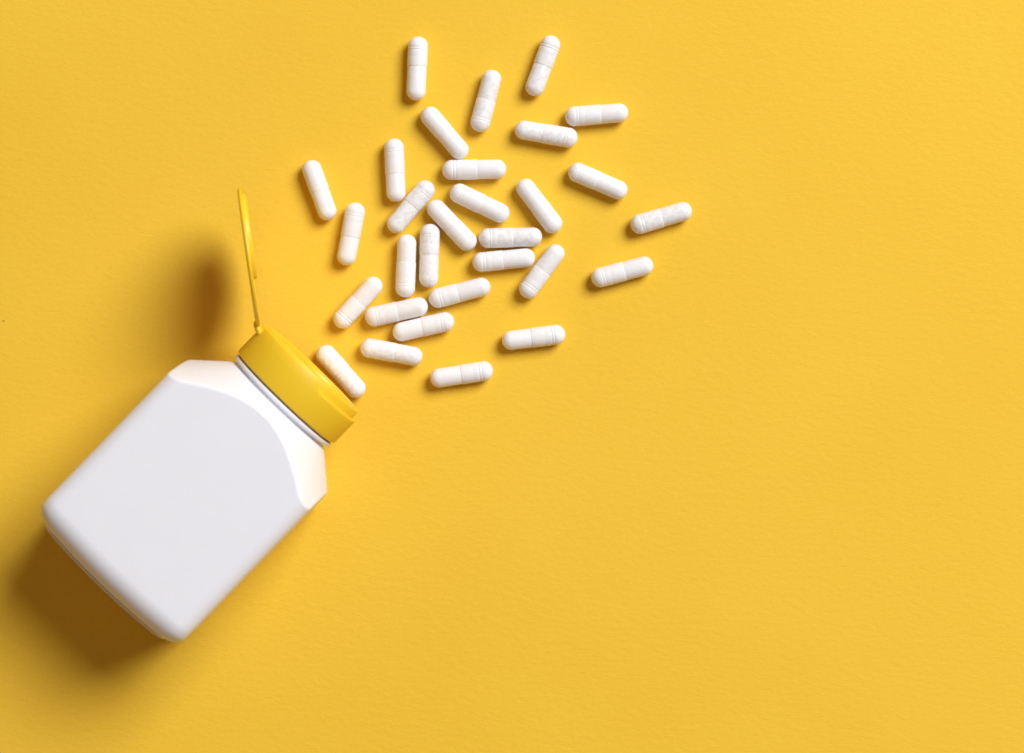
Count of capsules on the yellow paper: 30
